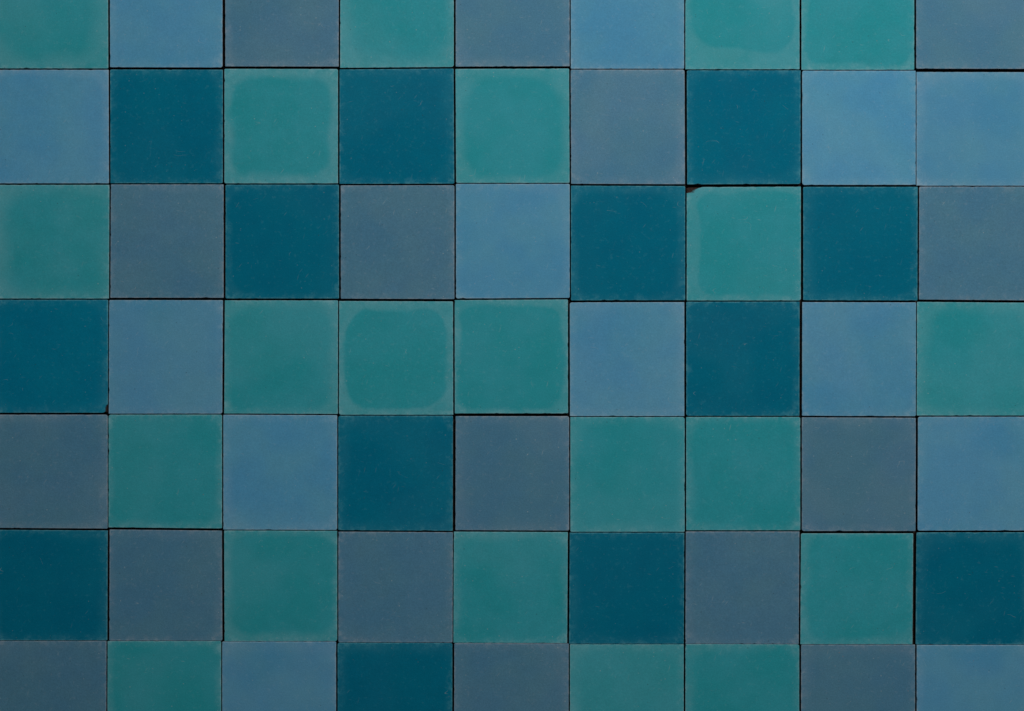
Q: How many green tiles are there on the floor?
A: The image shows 21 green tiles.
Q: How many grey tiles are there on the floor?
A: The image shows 16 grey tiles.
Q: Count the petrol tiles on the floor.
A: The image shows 13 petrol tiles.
